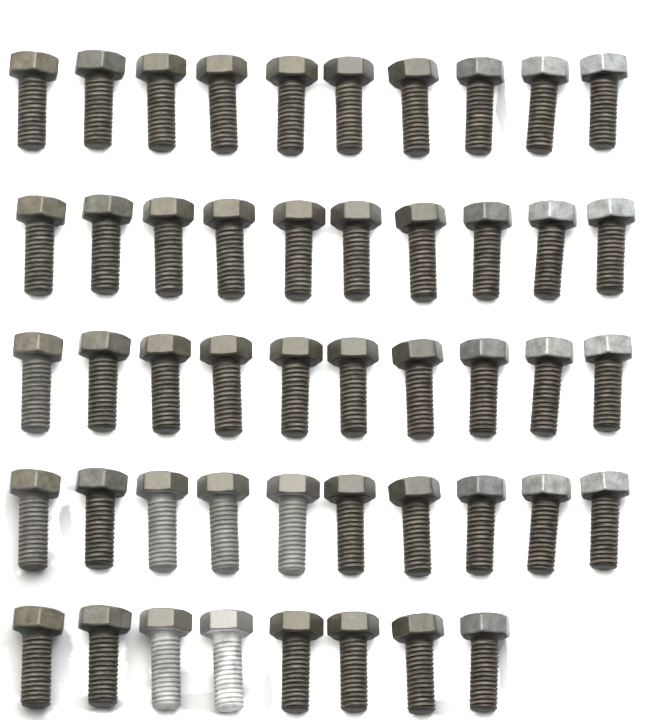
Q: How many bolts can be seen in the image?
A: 48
